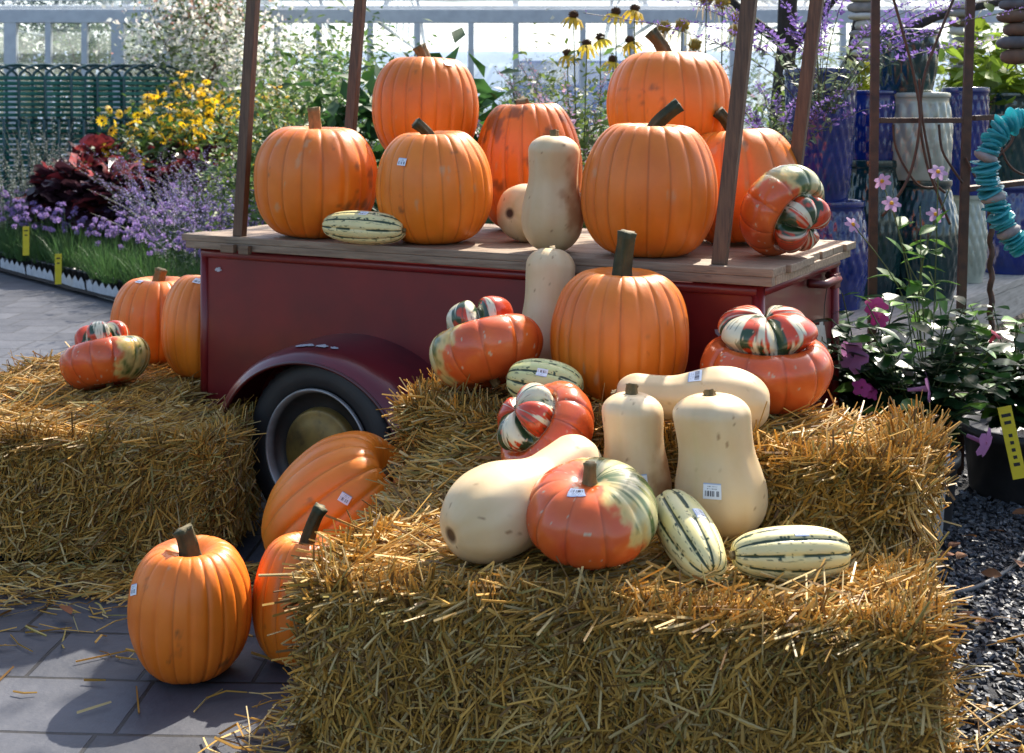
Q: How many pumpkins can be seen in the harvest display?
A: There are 13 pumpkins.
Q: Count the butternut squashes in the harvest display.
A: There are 7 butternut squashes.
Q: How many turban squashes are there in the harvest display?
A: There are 6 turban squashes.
